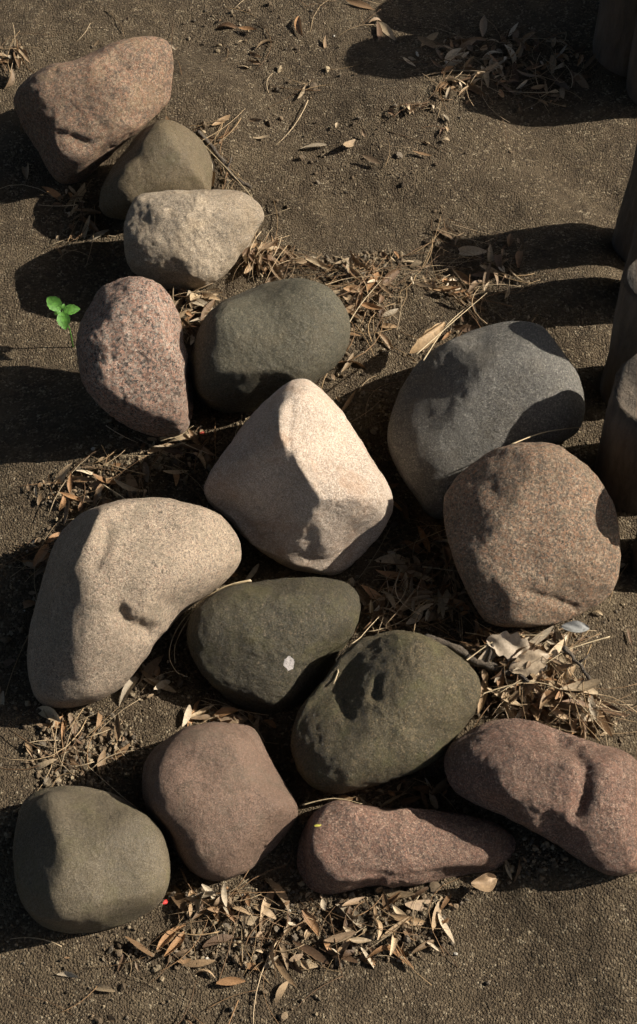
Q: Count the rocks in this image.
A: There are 15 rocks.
